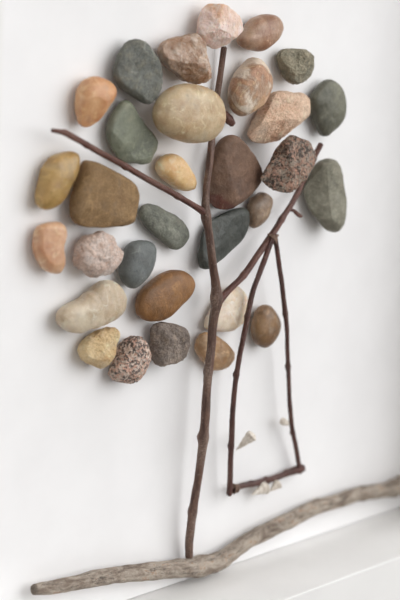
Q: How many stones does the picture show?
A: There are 31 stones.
